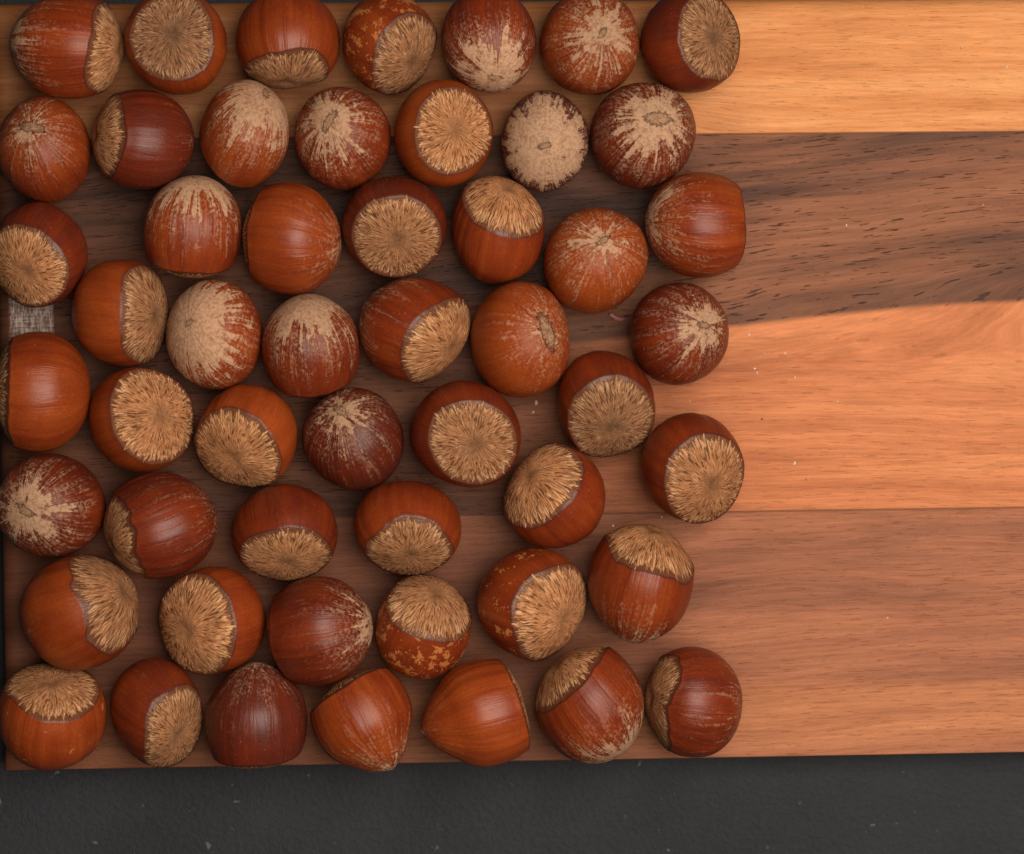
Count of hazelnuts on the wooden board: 52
